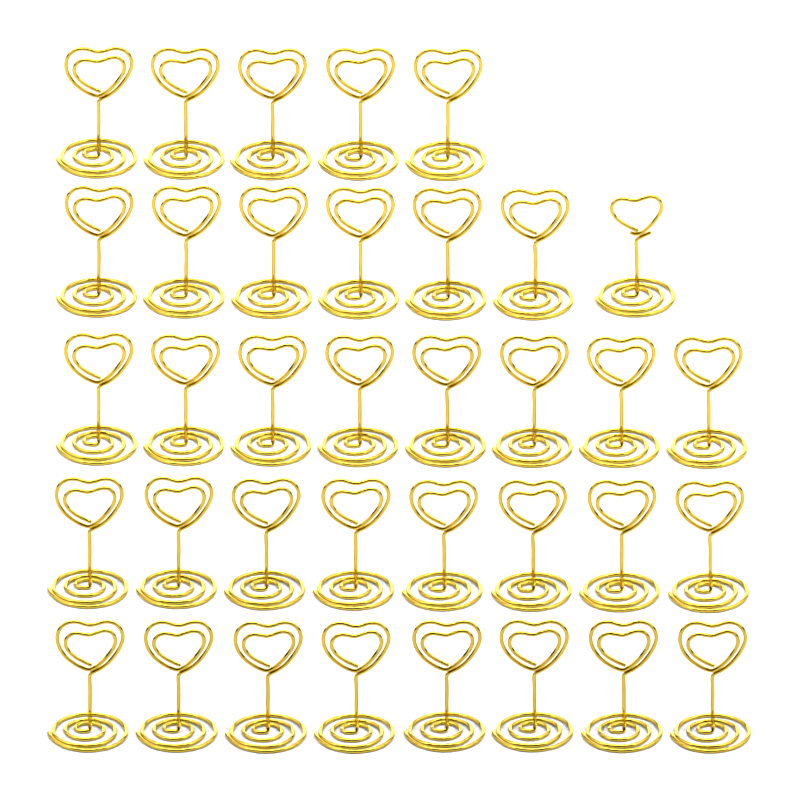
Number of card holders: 36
